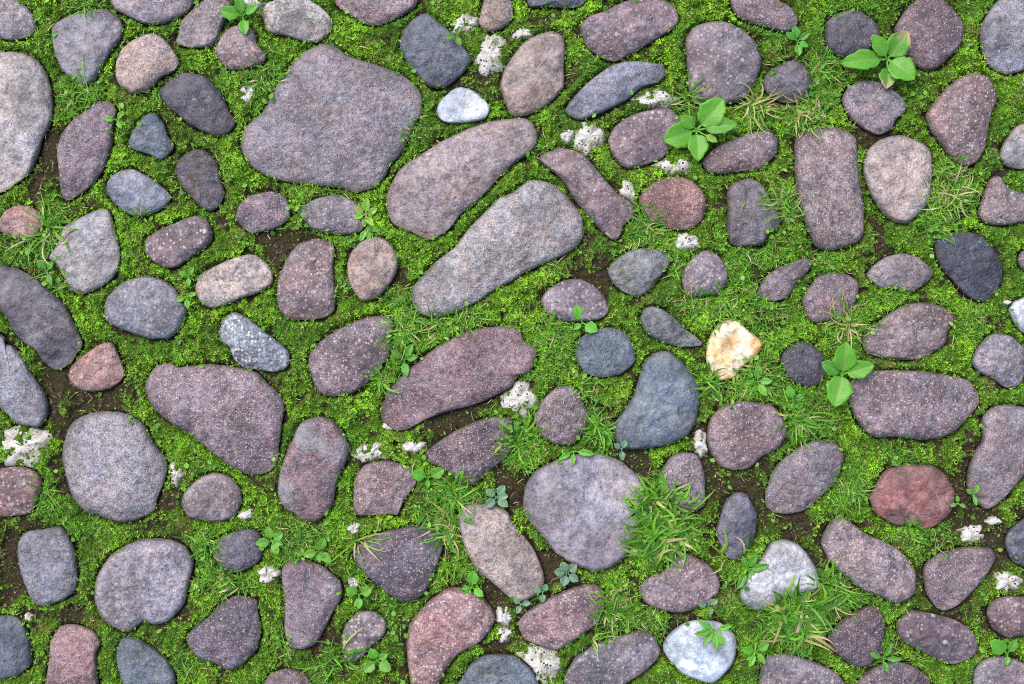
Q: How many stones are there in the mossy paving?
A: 116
